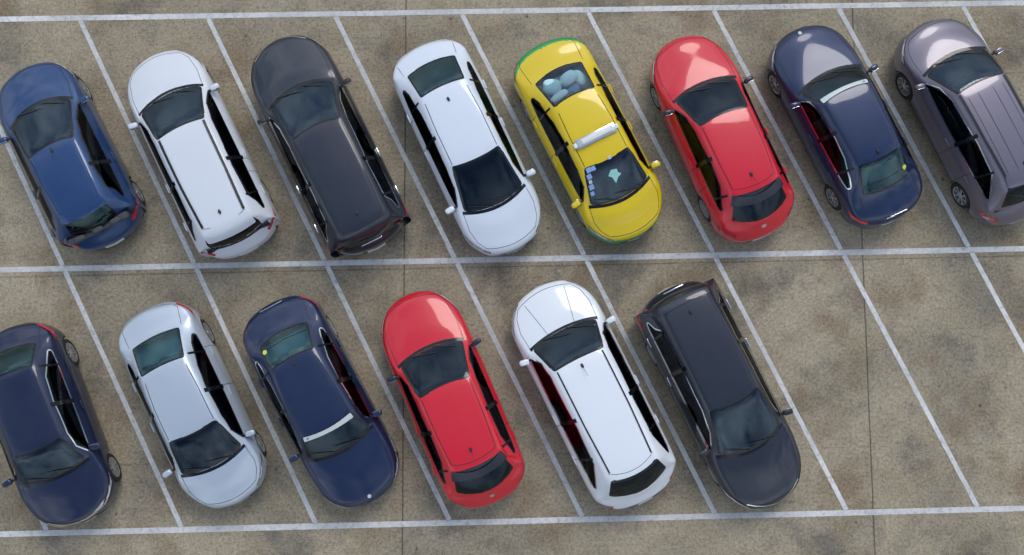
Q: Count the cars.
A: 14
